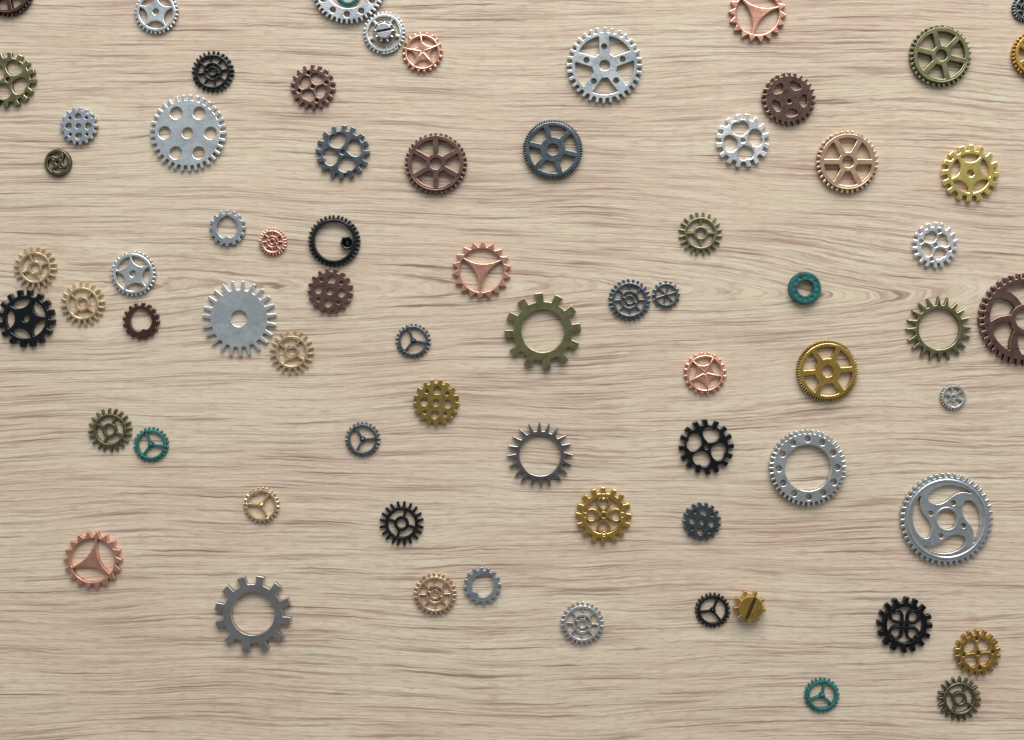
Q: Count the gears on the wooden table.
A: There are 72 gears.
